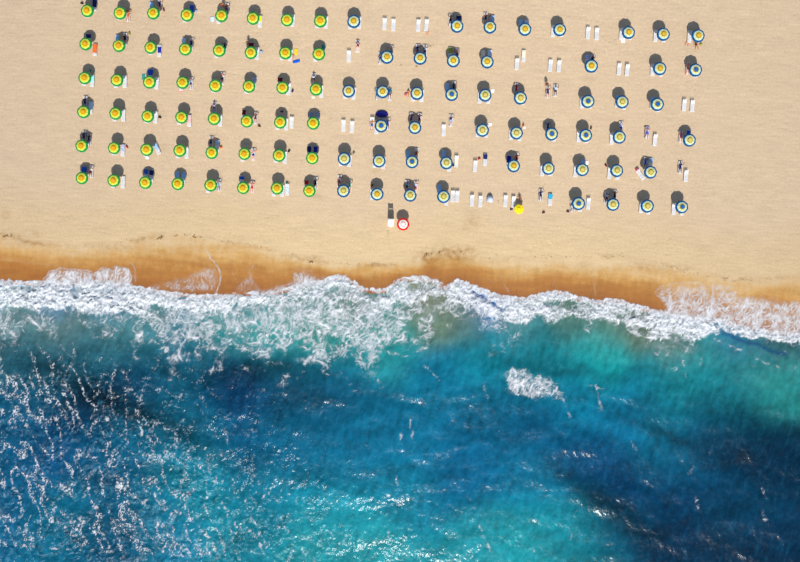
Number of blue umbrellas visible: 49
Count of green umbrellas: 48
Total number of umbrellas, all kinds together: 97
